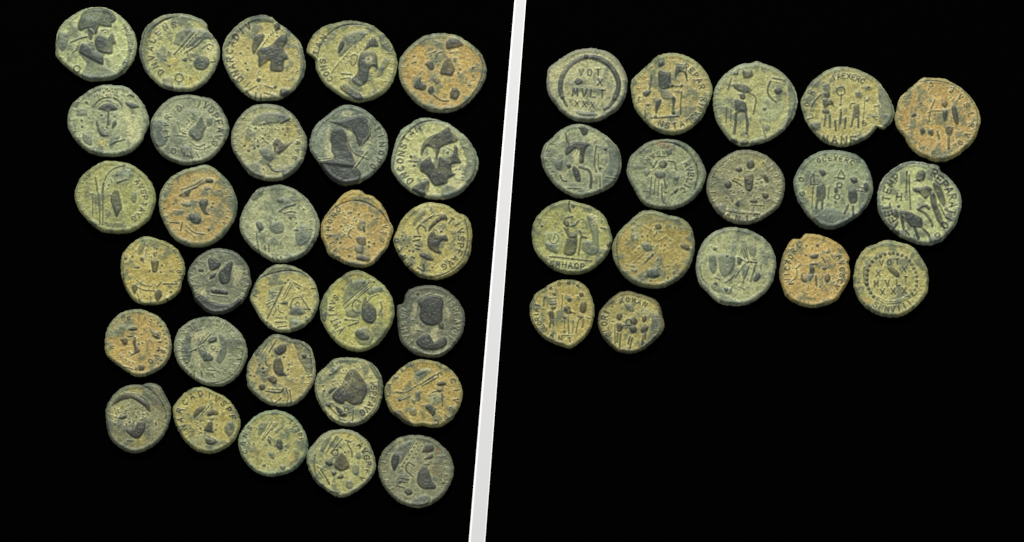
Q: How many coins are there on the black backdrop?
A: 47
